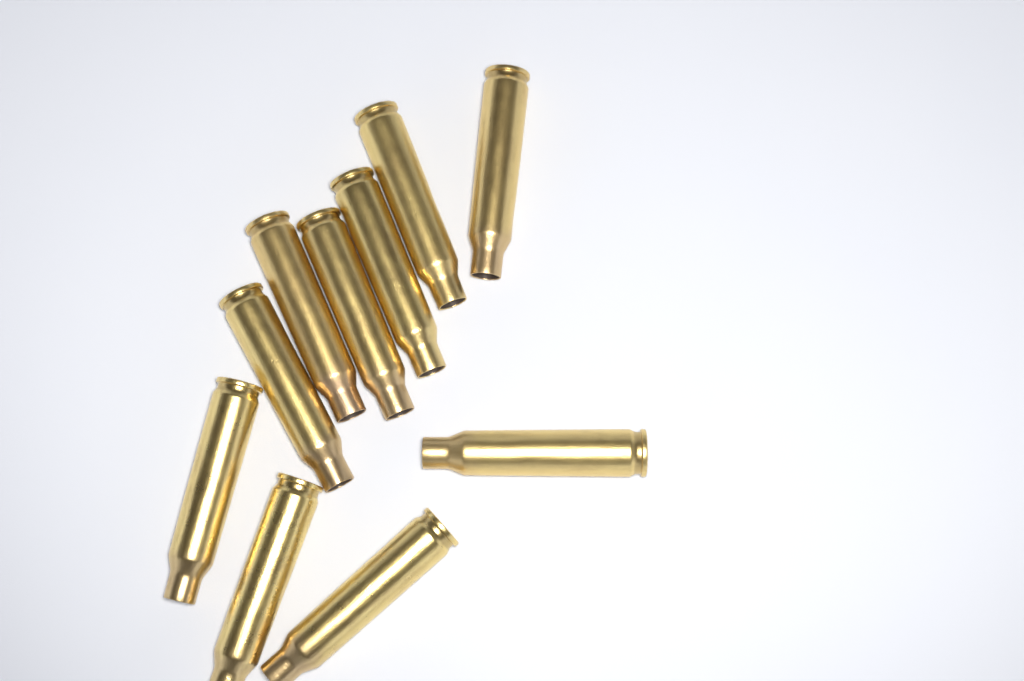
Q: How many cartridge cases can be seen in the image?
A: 10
